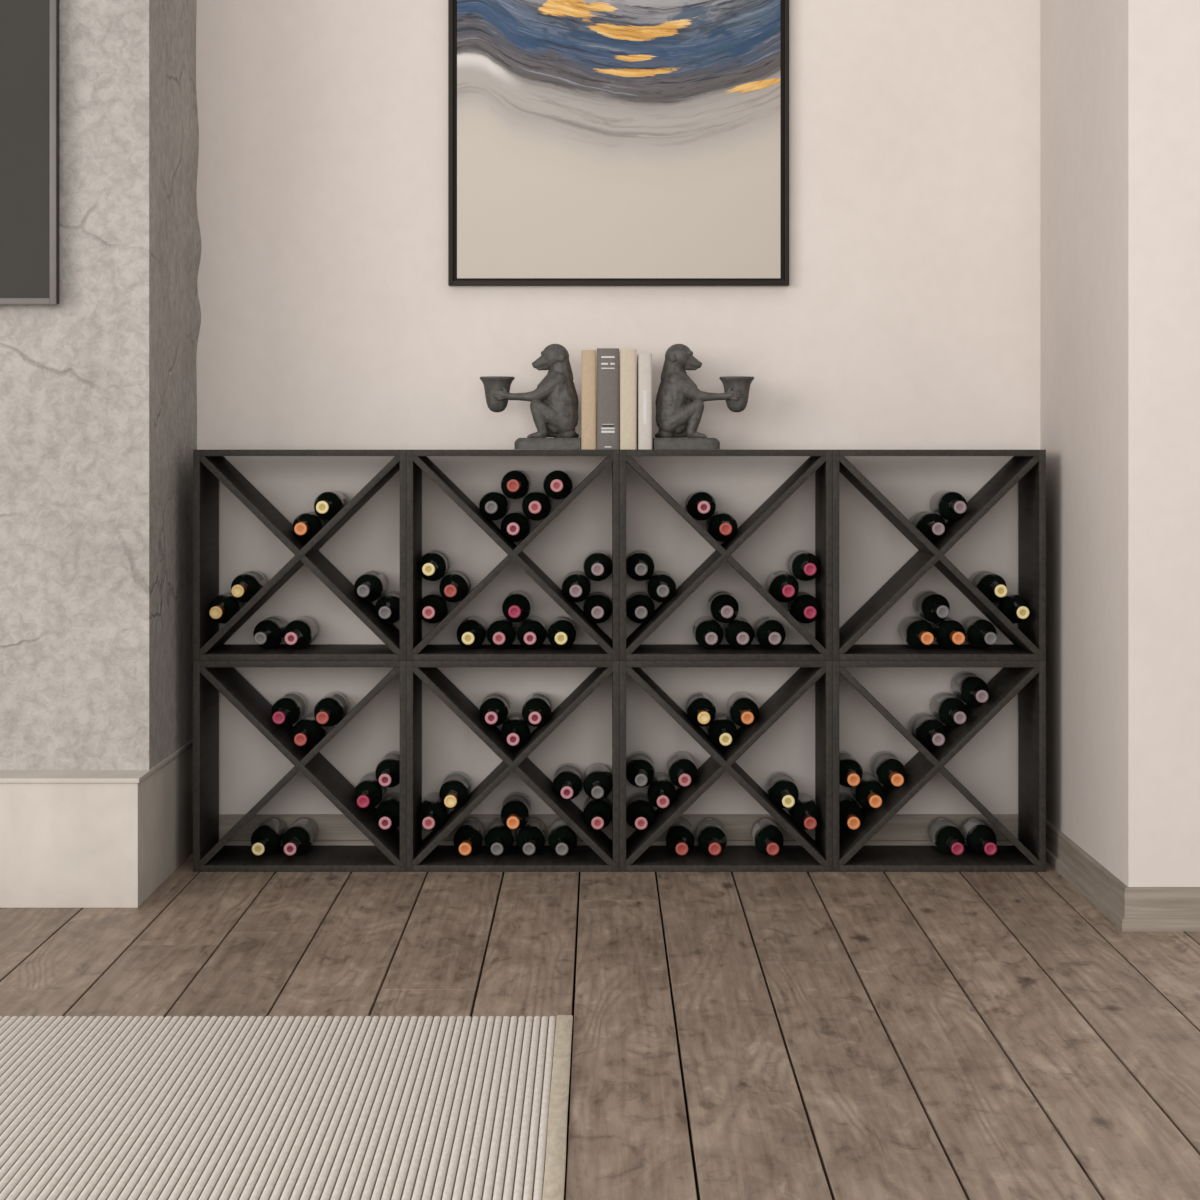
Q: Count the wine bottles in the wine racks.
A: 86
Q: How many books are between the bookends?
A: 4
